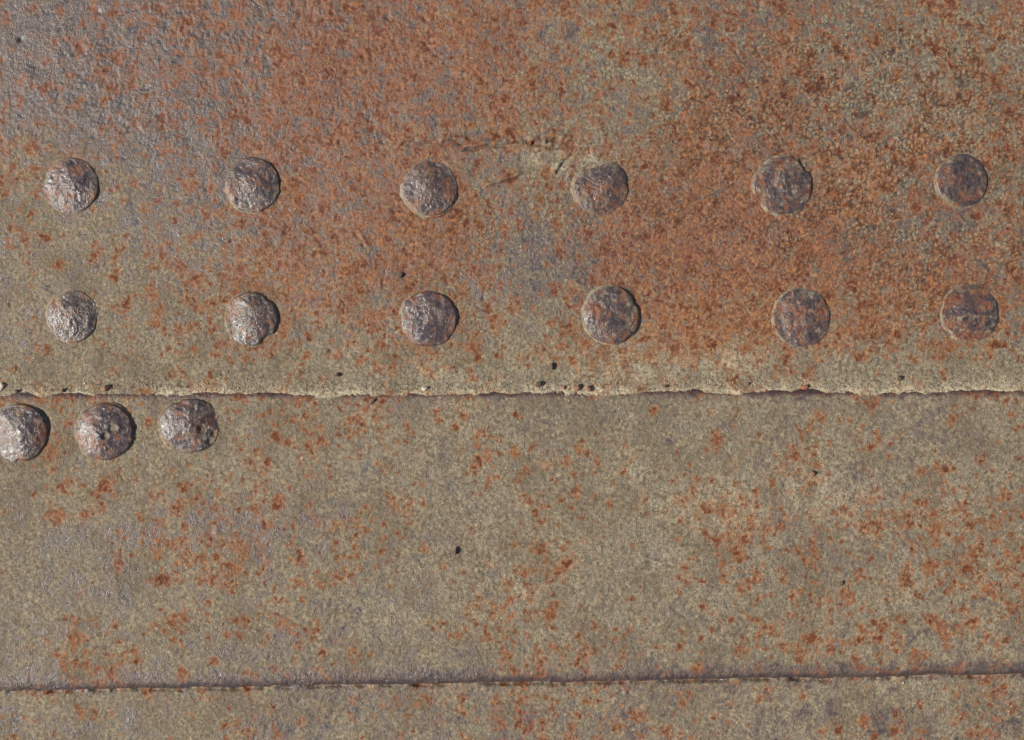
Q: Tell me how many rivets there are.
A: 15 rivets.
